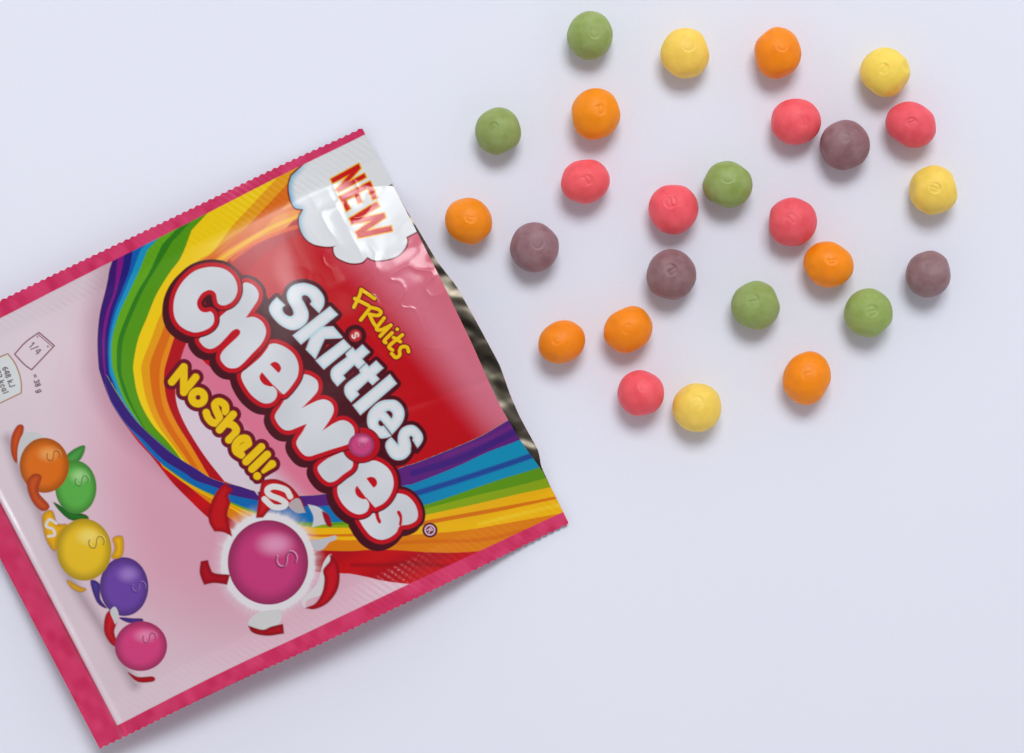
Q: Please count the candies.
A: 26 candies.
